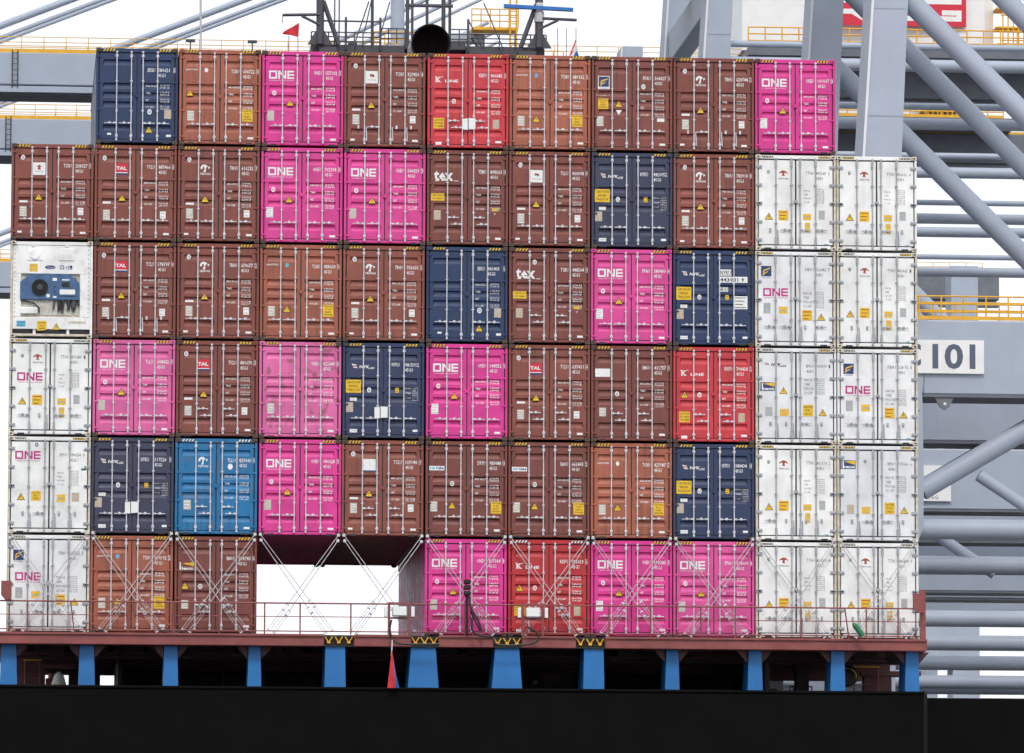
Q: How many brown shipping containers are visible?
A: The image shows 25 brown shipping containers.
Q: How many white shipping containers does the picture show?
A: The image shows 14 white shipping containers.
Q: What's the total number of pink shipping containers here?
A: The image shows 12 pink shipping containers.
